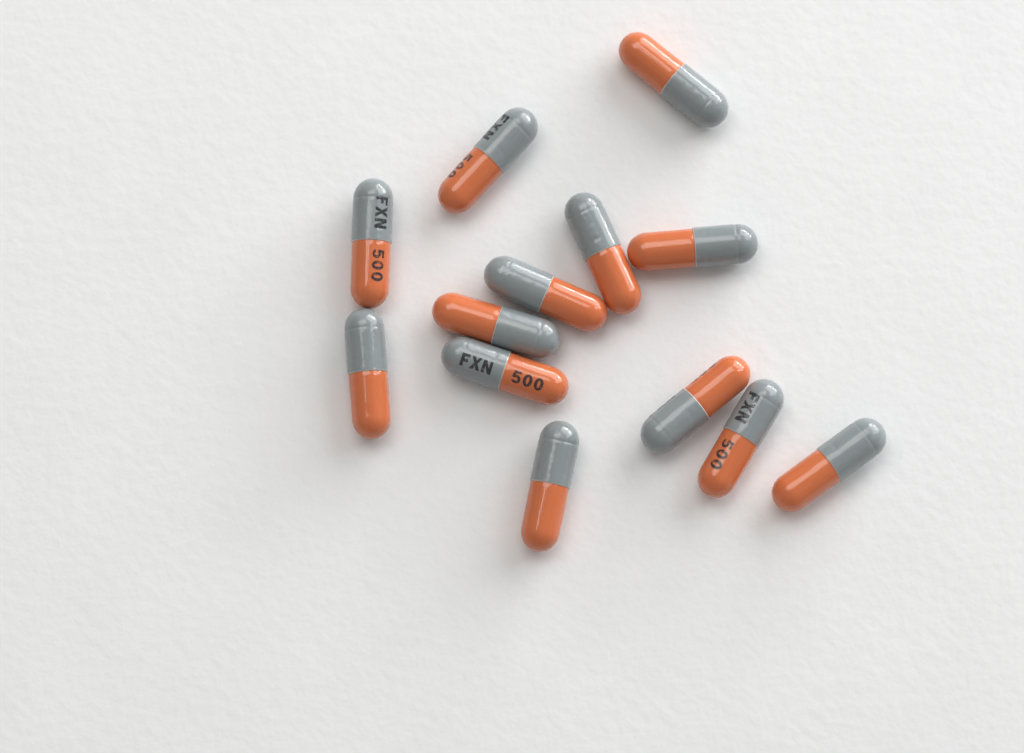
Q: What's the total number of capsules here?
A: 13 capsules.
